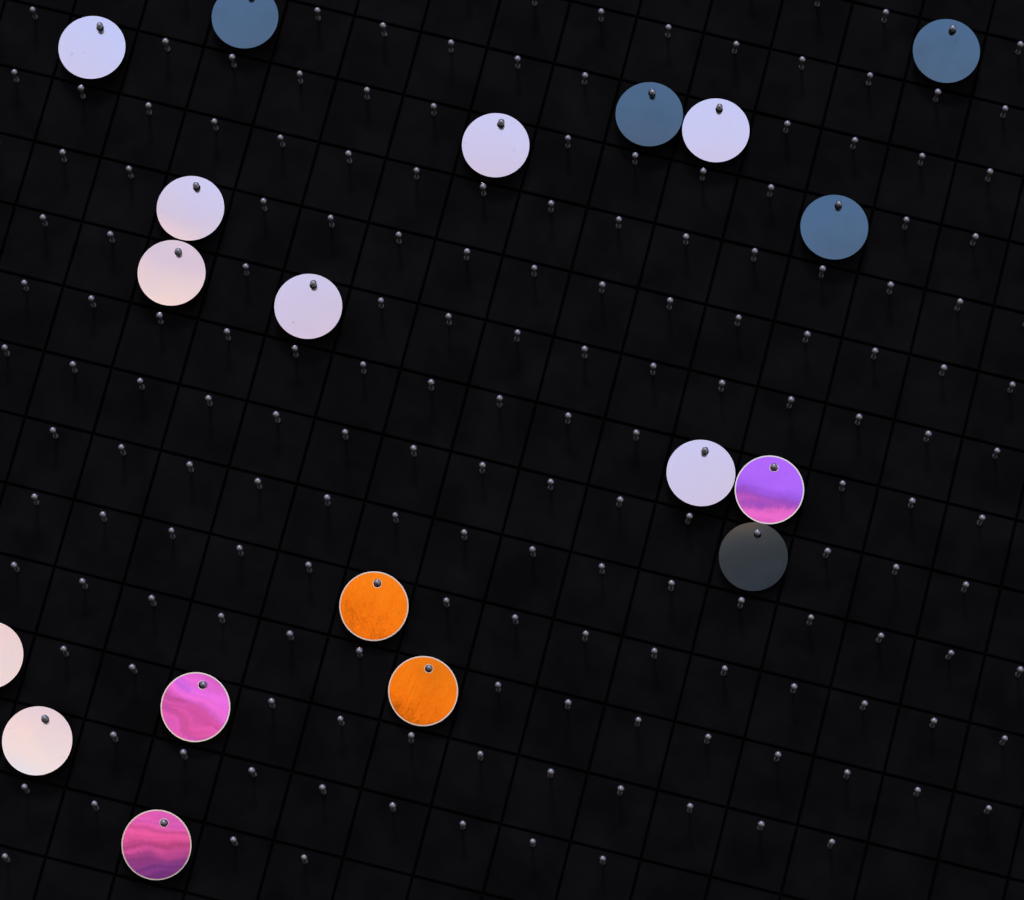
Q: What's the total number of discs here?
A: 19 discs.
